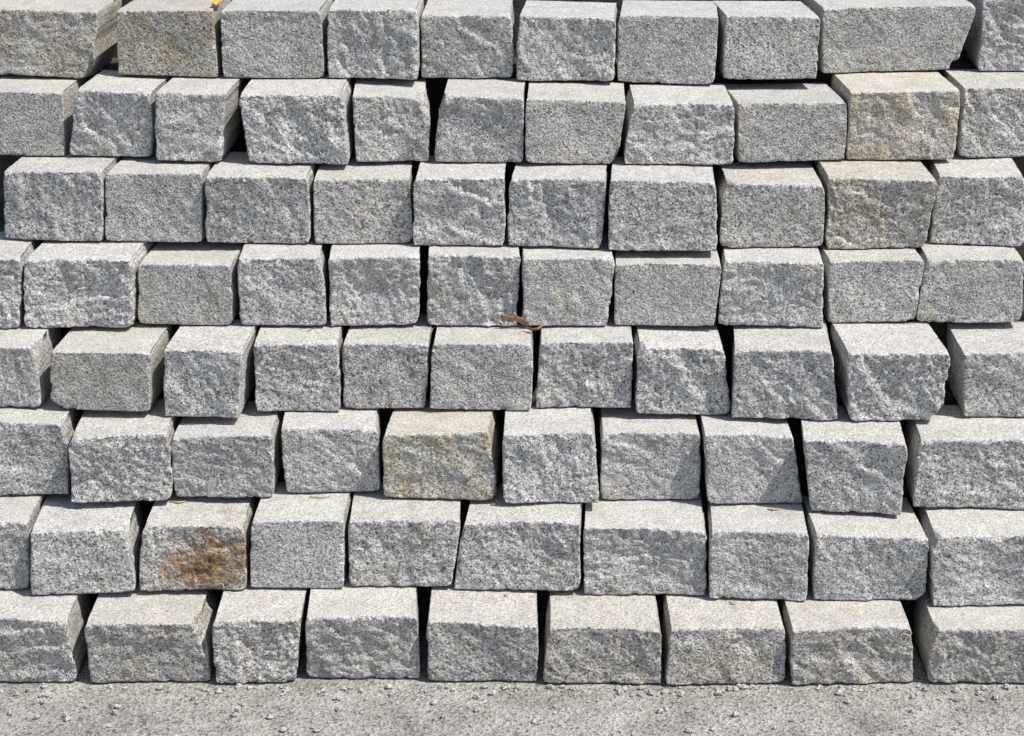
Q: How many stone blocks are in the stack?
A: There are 82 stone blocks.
